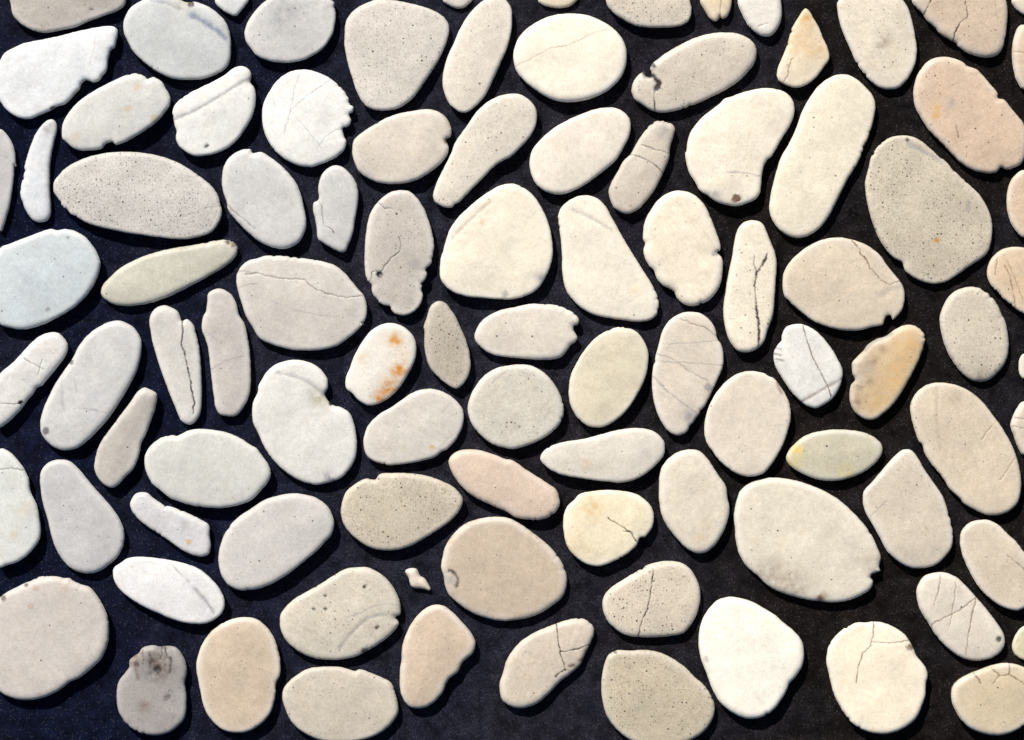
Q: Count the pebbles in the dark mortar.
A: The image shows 97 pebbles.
